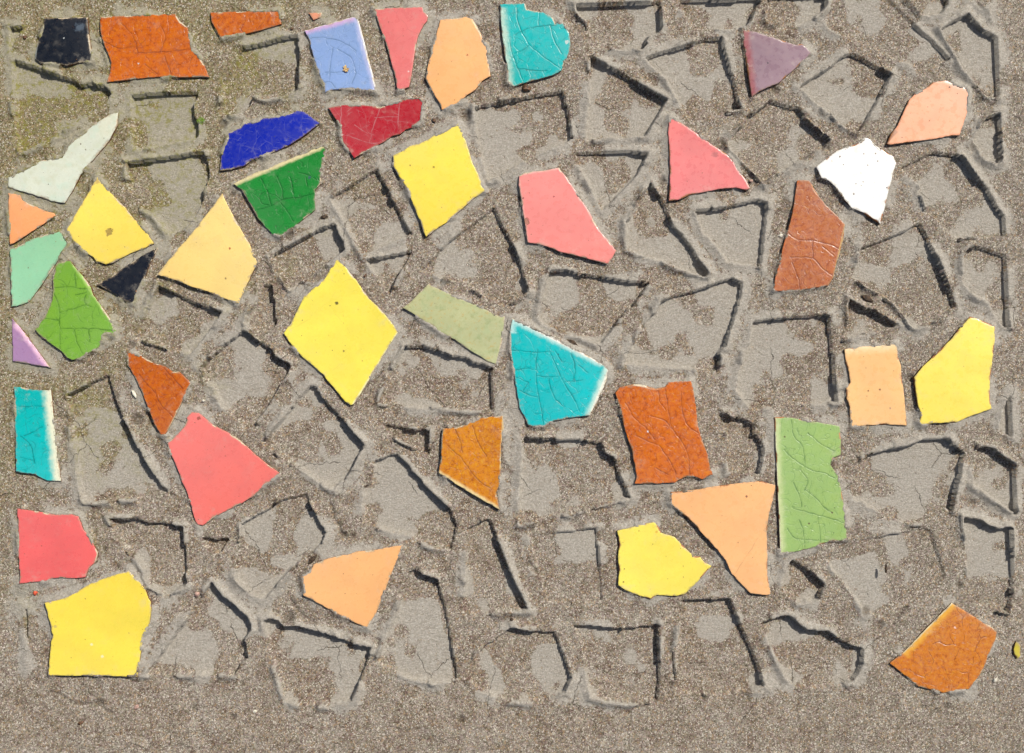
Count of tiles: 44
